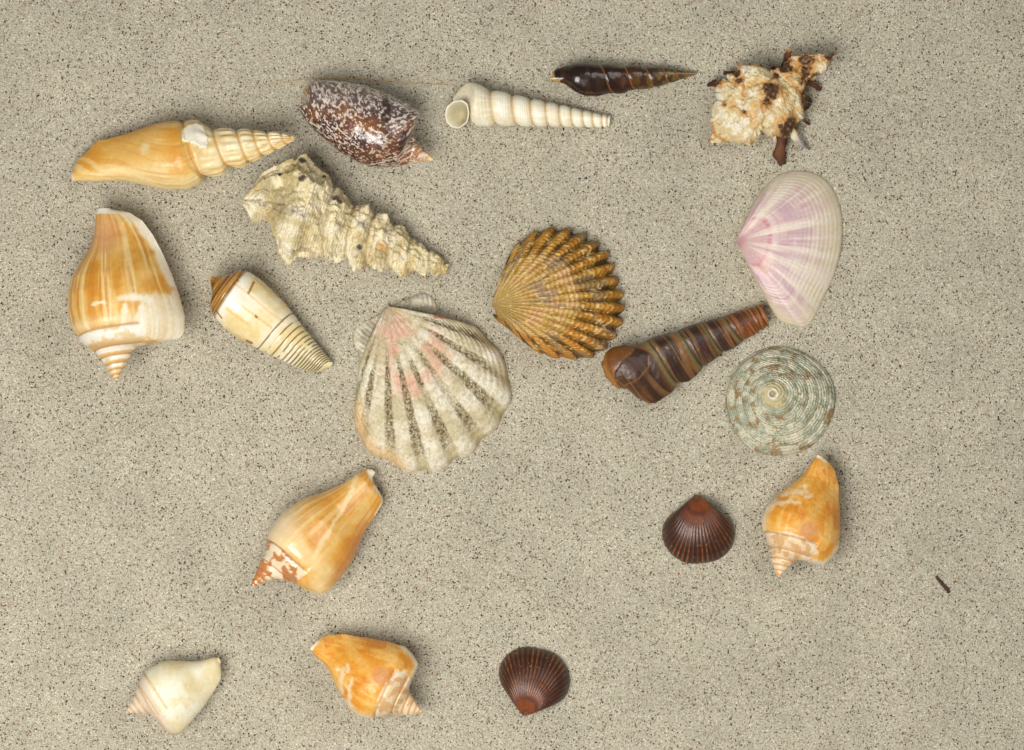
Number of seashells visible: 19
